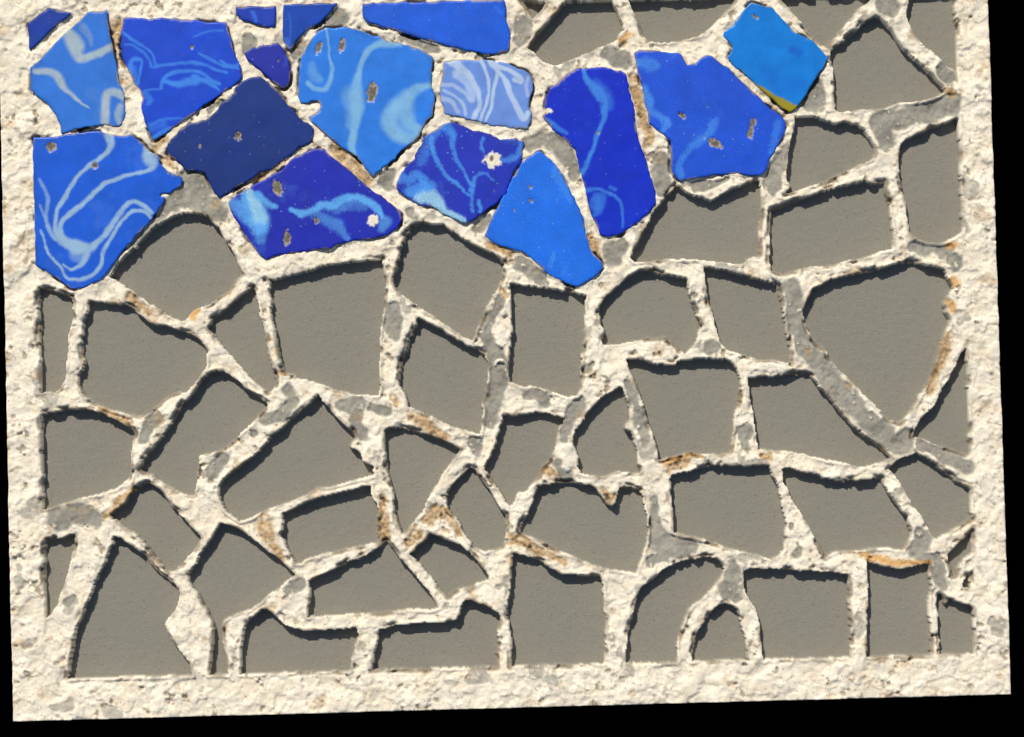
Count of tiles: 17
